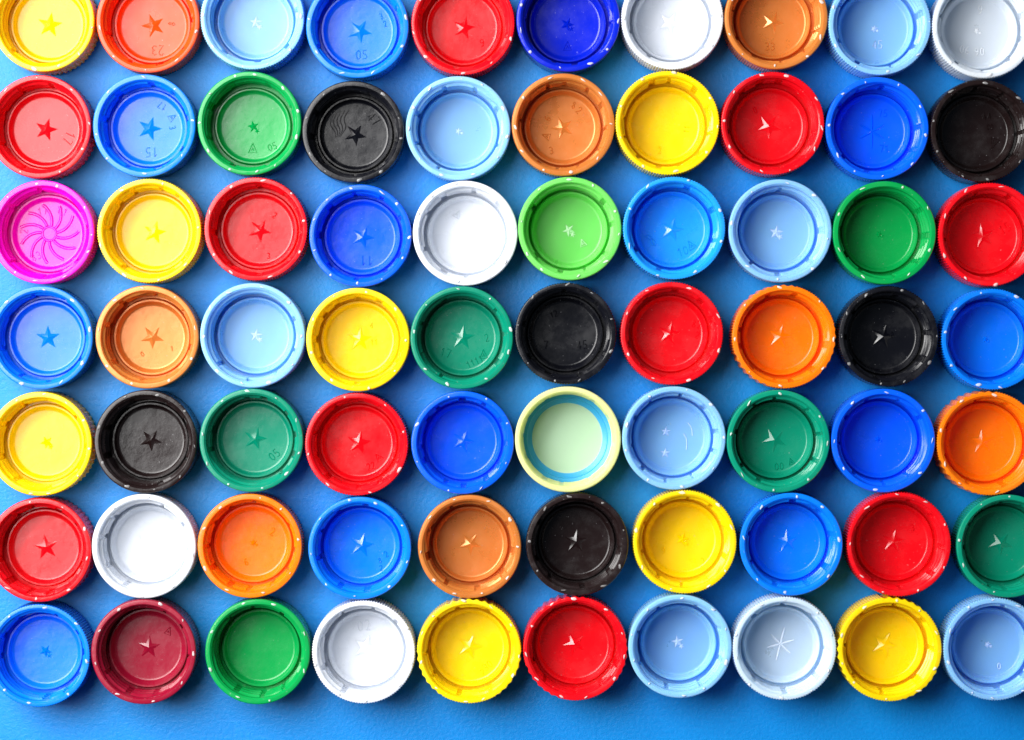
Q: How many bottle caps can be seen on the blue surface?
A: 70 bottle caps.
